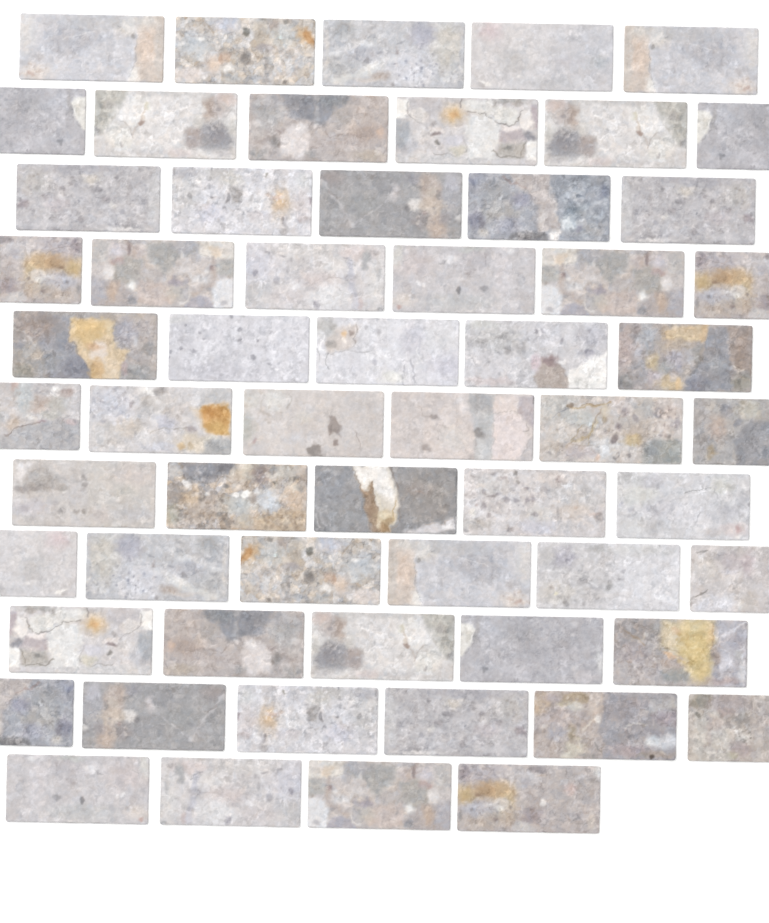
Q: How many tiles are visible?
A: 59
